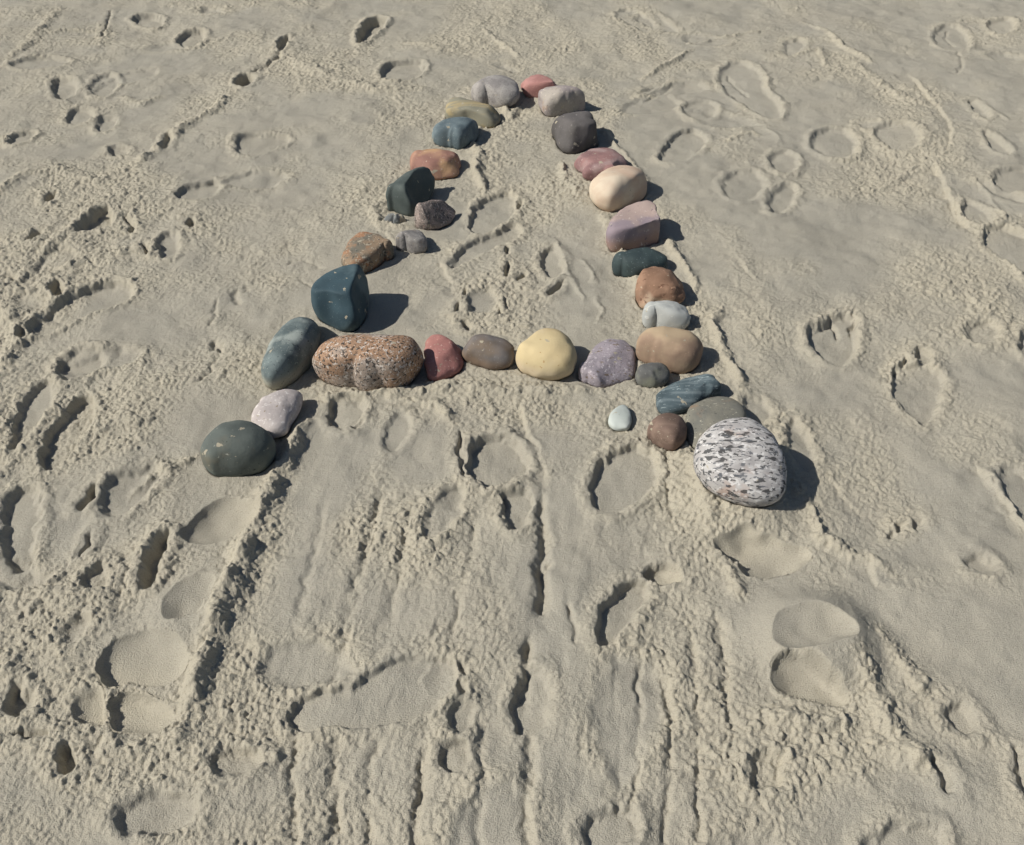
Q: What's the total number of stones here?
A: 34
